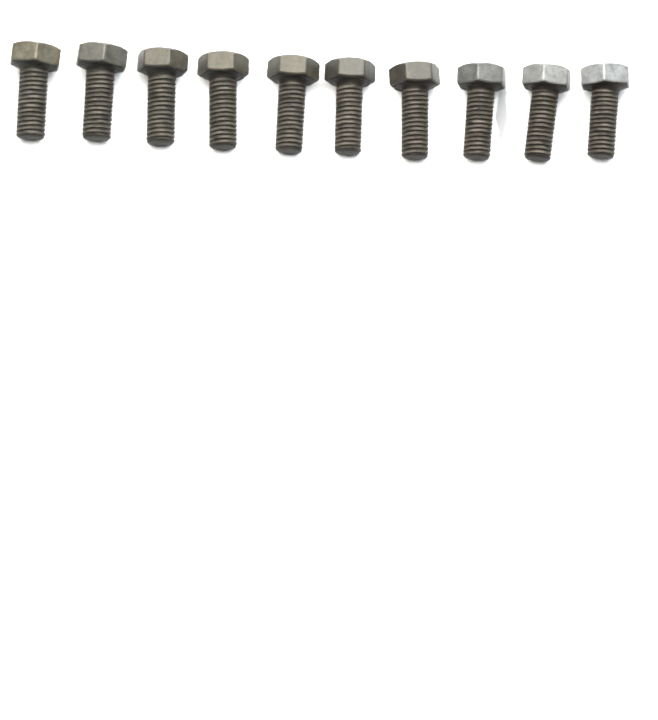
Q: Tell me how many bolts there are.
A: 10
